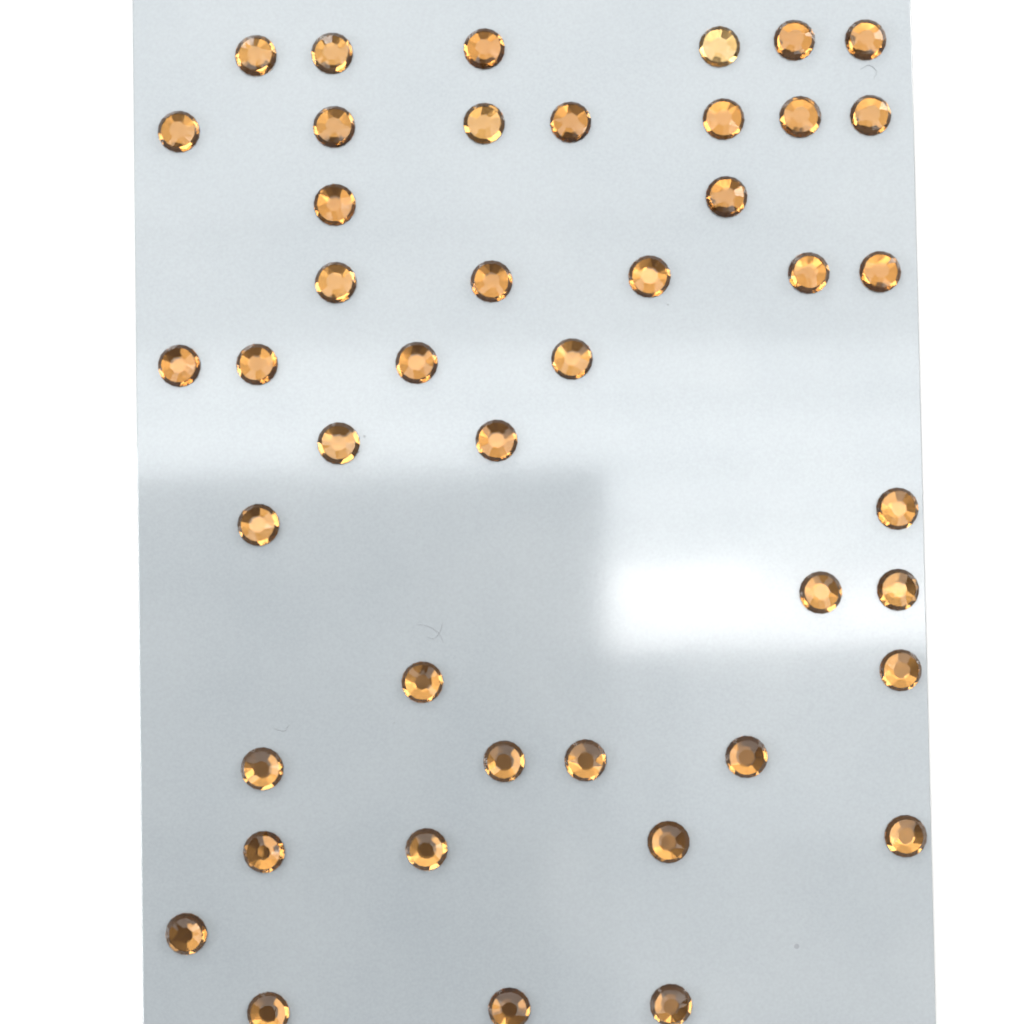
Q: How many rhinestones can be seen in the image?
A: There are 44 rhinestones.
